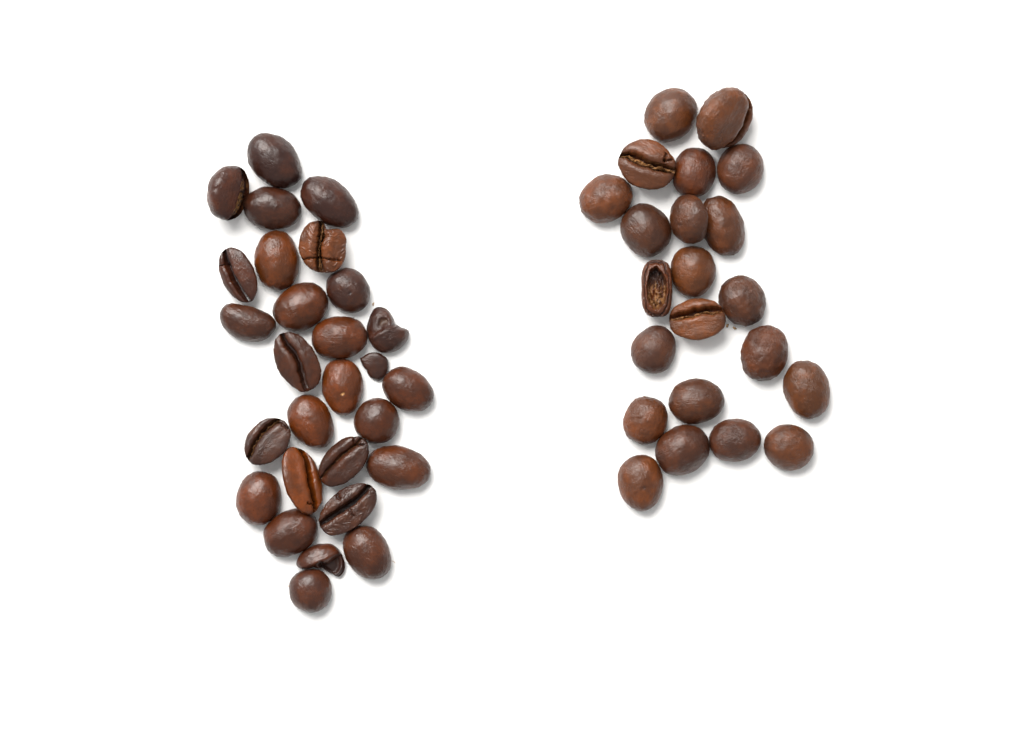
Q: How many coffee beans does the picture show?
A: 50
